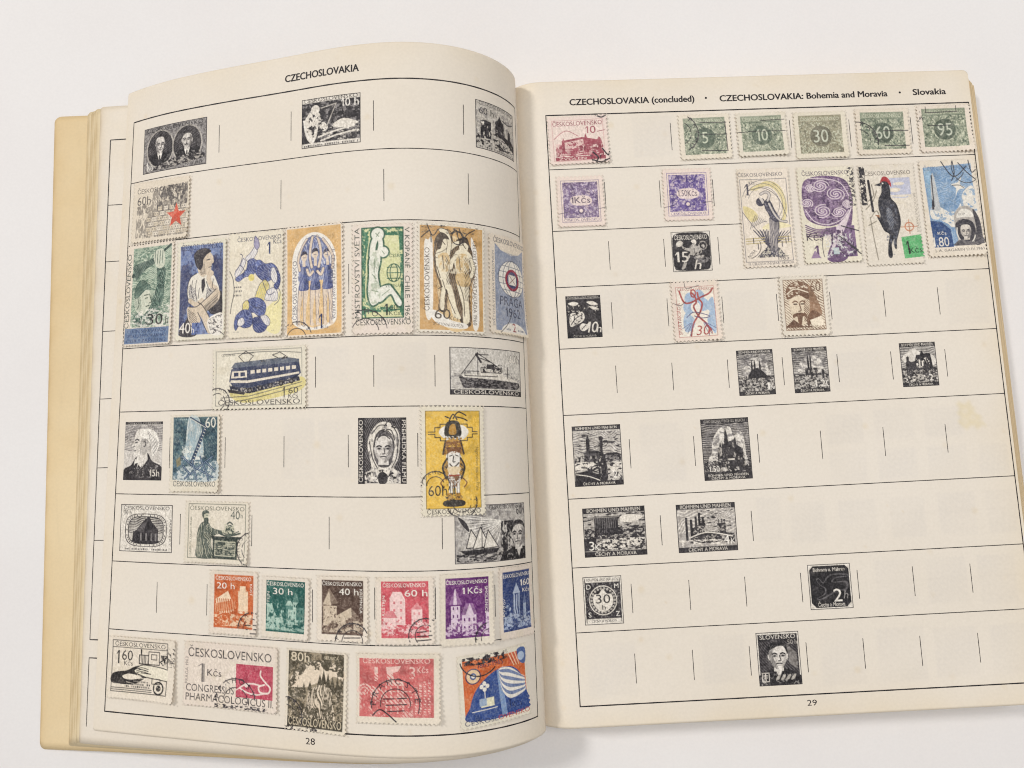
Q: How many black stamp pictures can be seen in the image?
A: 20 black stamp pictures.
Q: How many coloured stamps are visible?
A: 37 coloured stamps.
